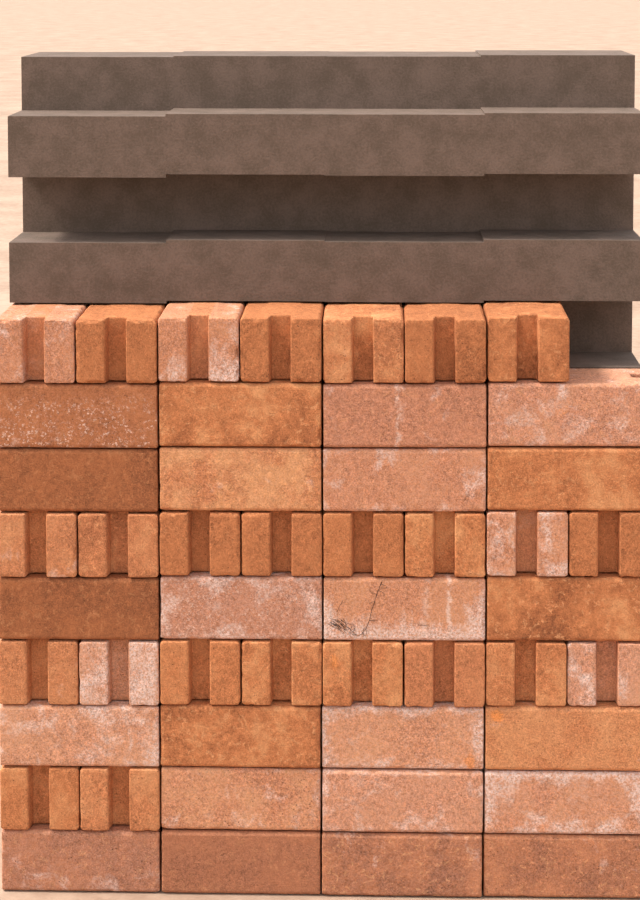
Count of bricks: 48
